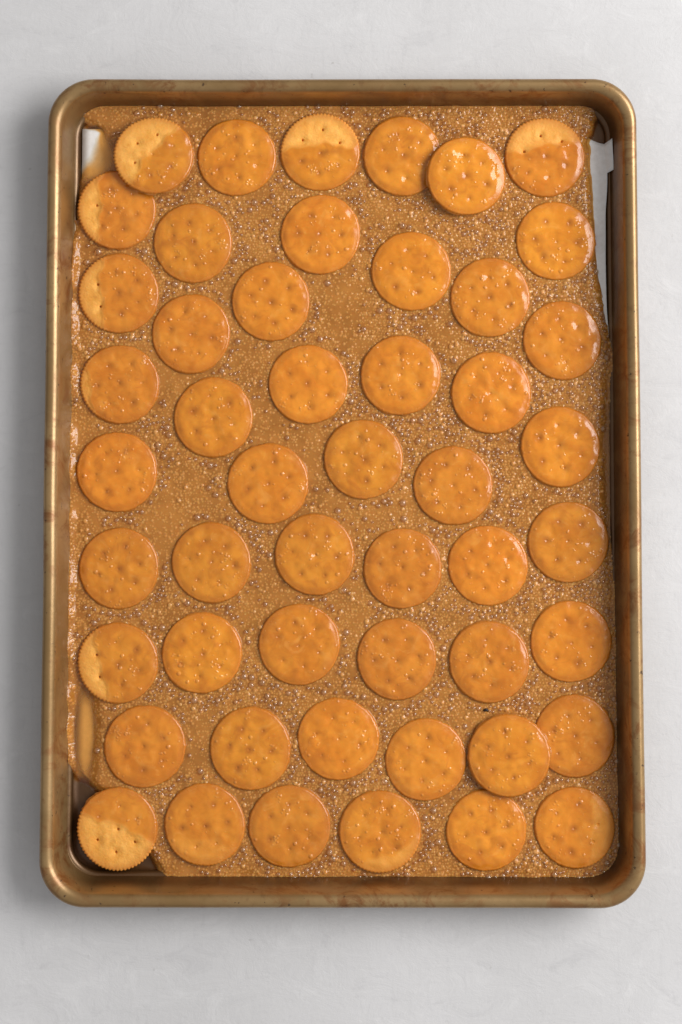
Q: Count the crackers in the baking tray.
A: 50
